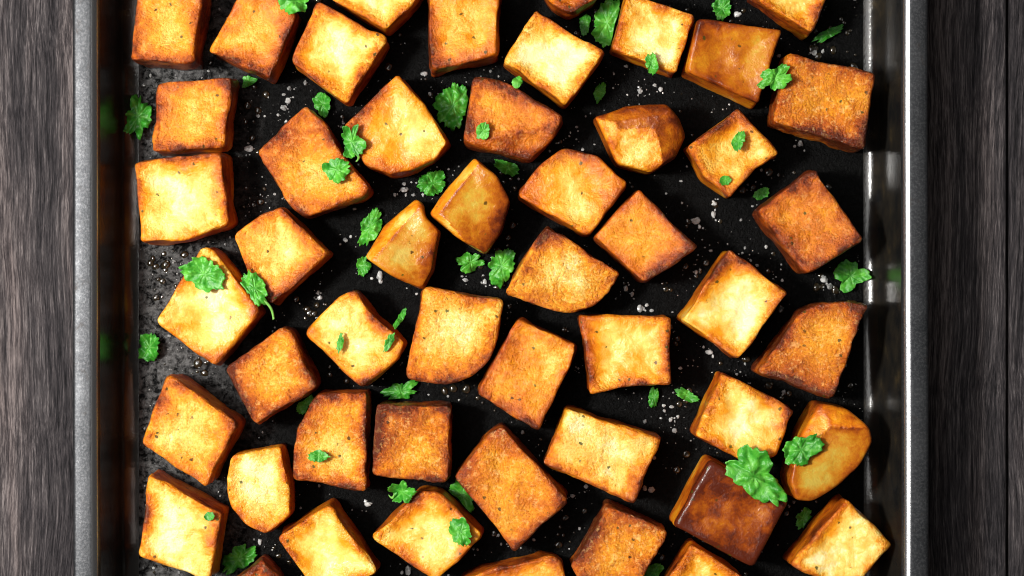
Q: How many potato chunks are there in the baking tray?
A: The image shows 50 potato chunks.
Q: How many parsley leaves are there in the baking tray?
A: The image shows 46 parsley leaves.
